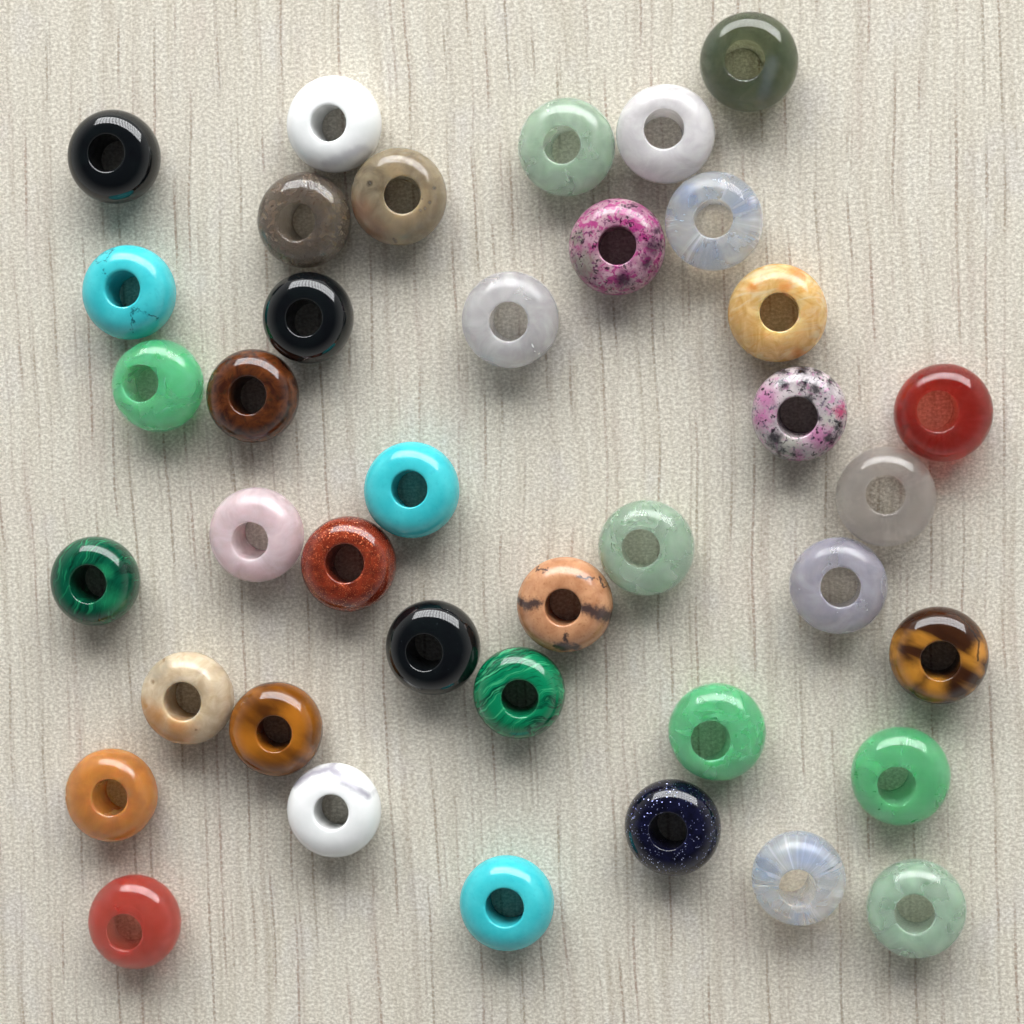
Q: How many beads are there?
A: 39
